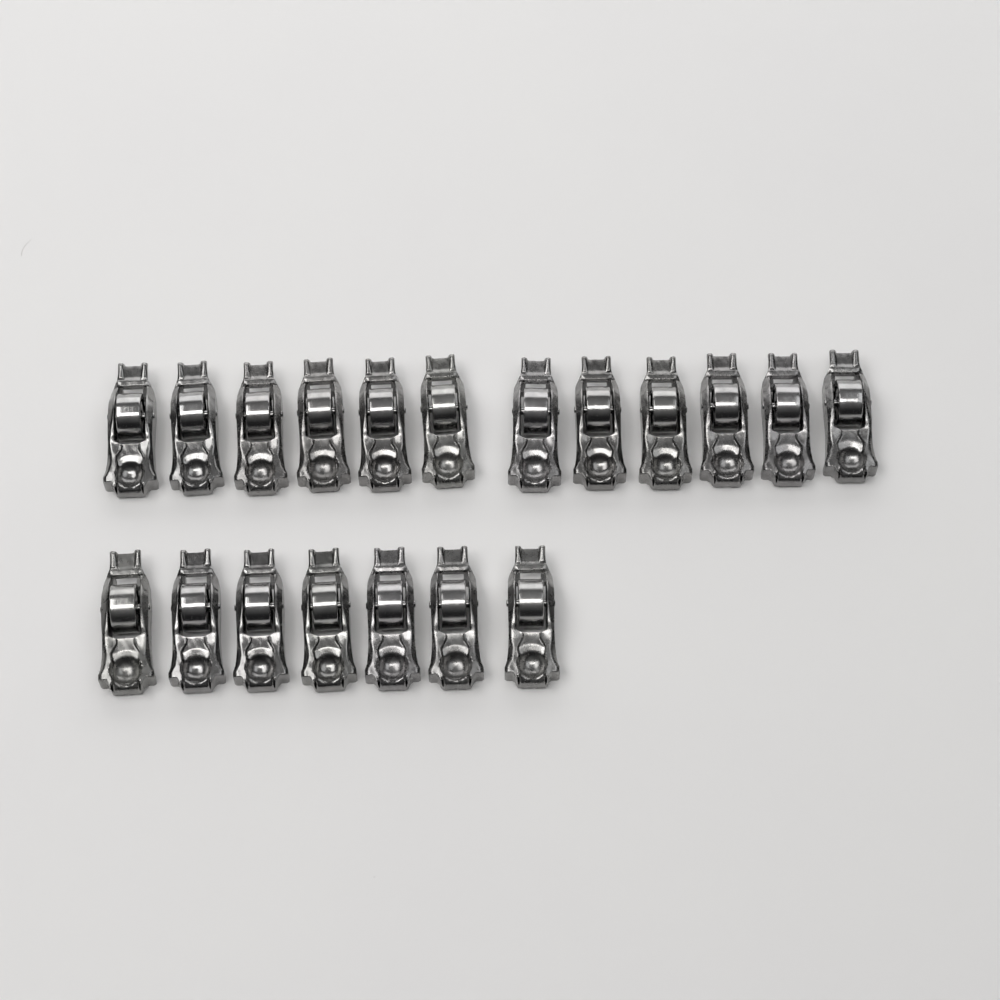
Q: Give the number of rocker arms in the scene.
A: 19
